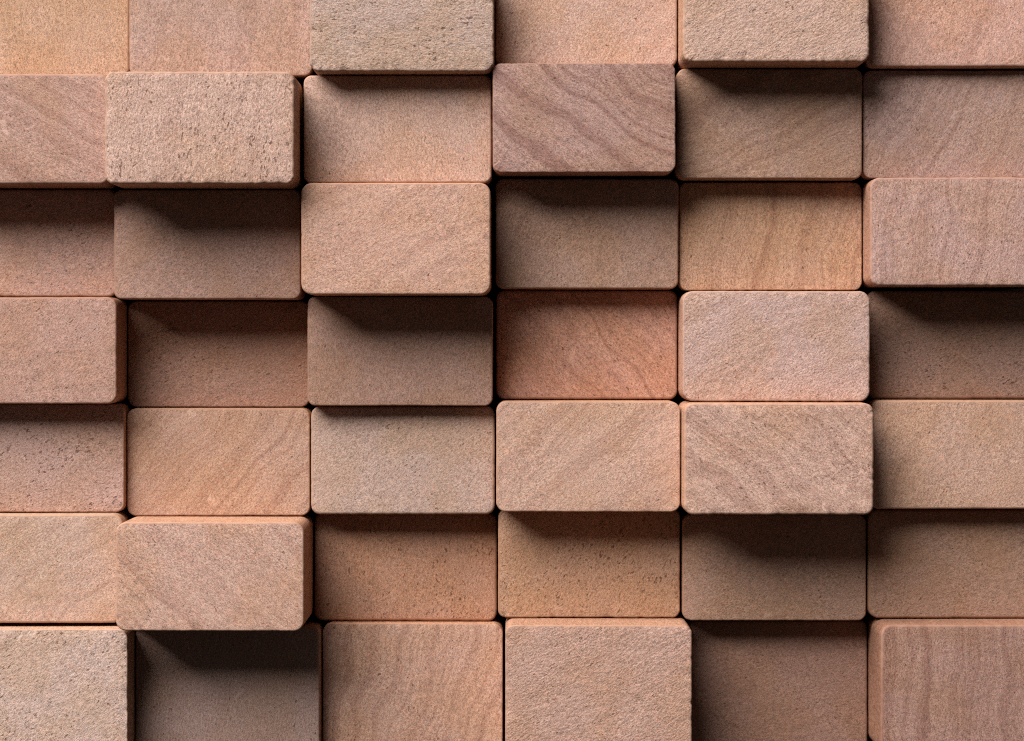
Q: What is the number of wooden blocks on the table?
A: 42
